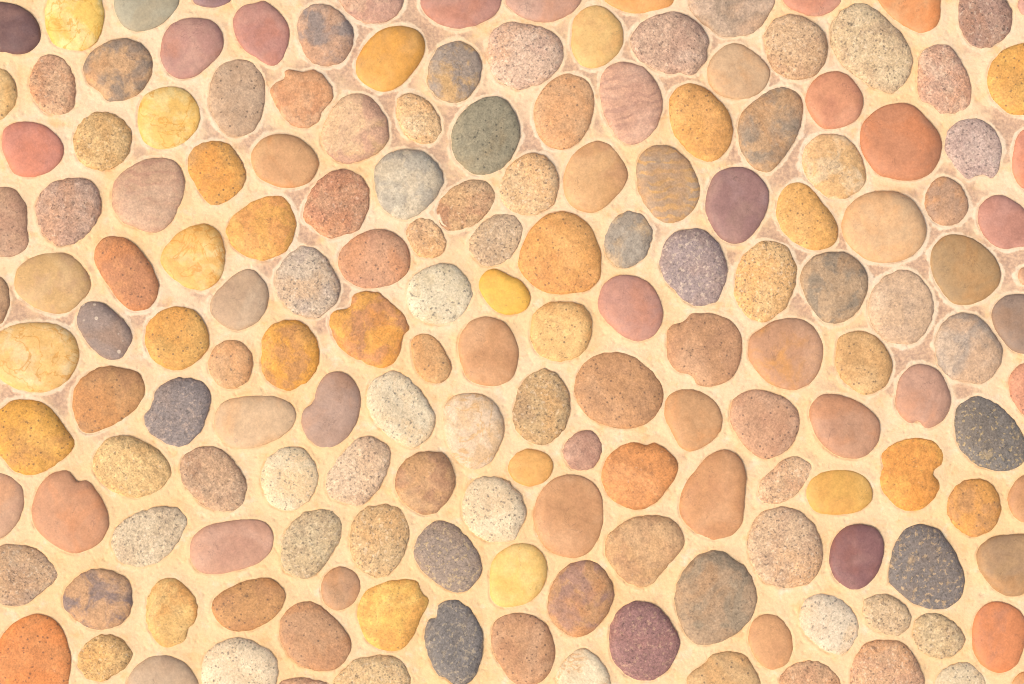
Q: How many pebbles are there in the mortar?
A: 170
